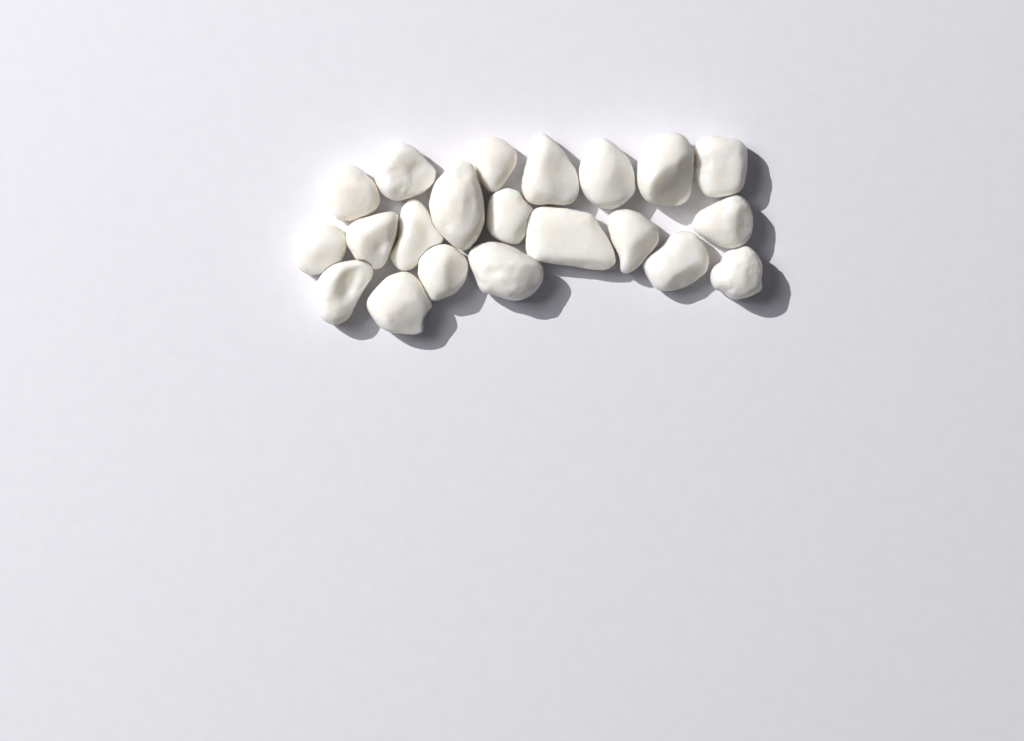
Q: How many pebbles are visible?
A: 21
